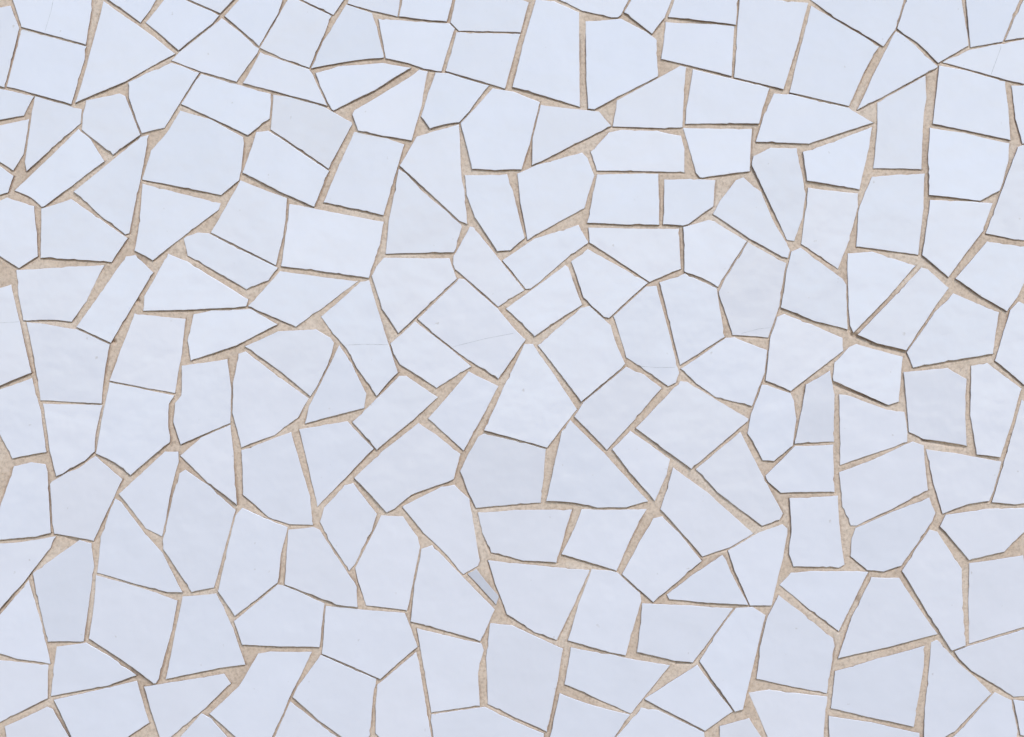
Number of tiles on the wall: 200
